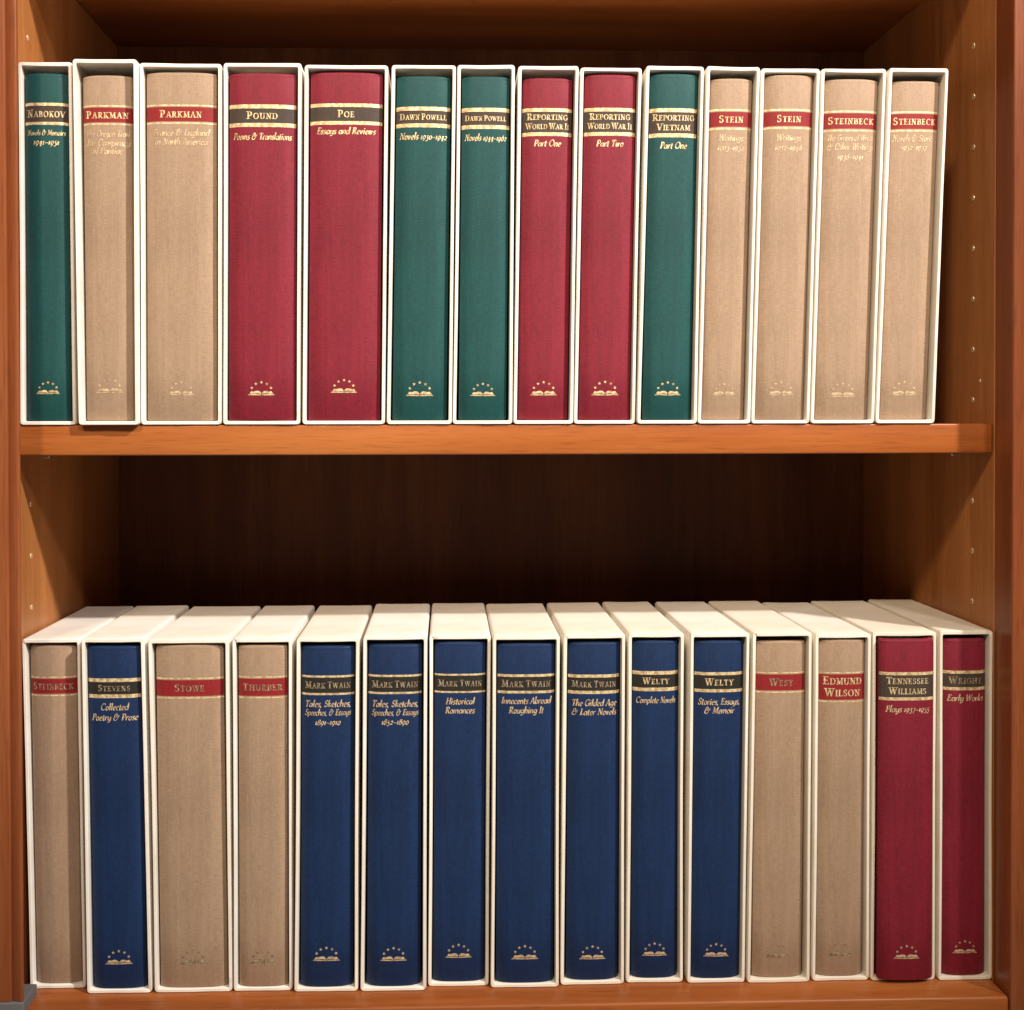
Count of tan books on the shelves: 11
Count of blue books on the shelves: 8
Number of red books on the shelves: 6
